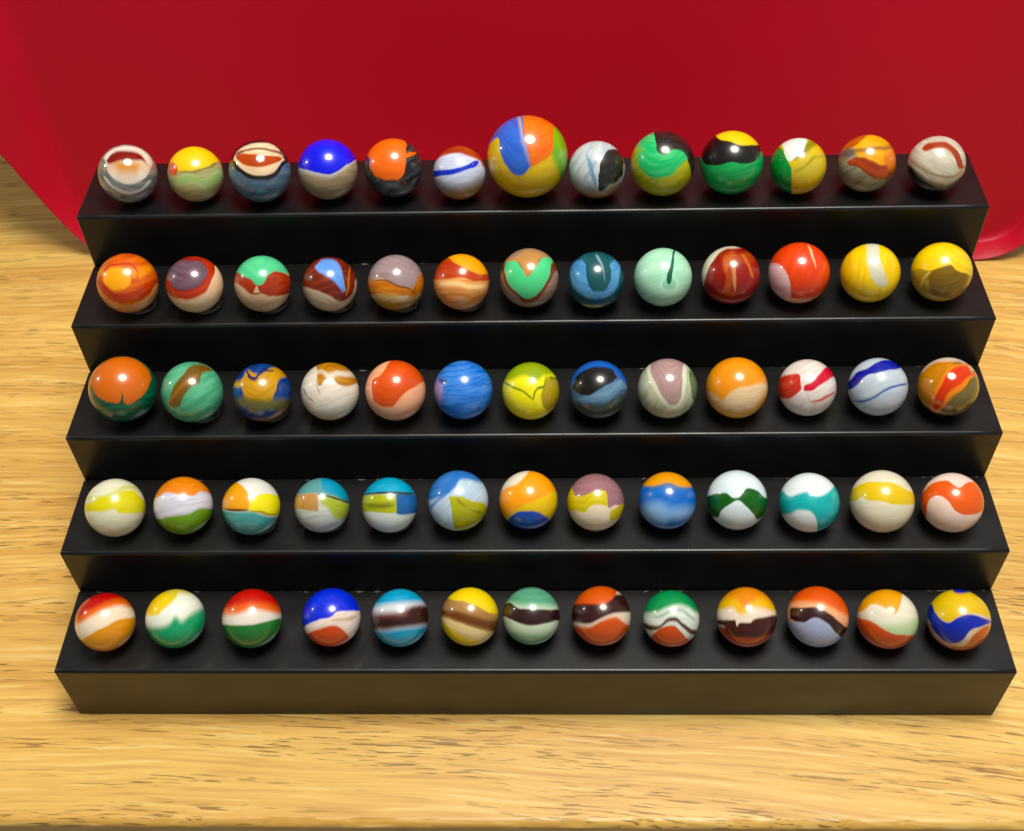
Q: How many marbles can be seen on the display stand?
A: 65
